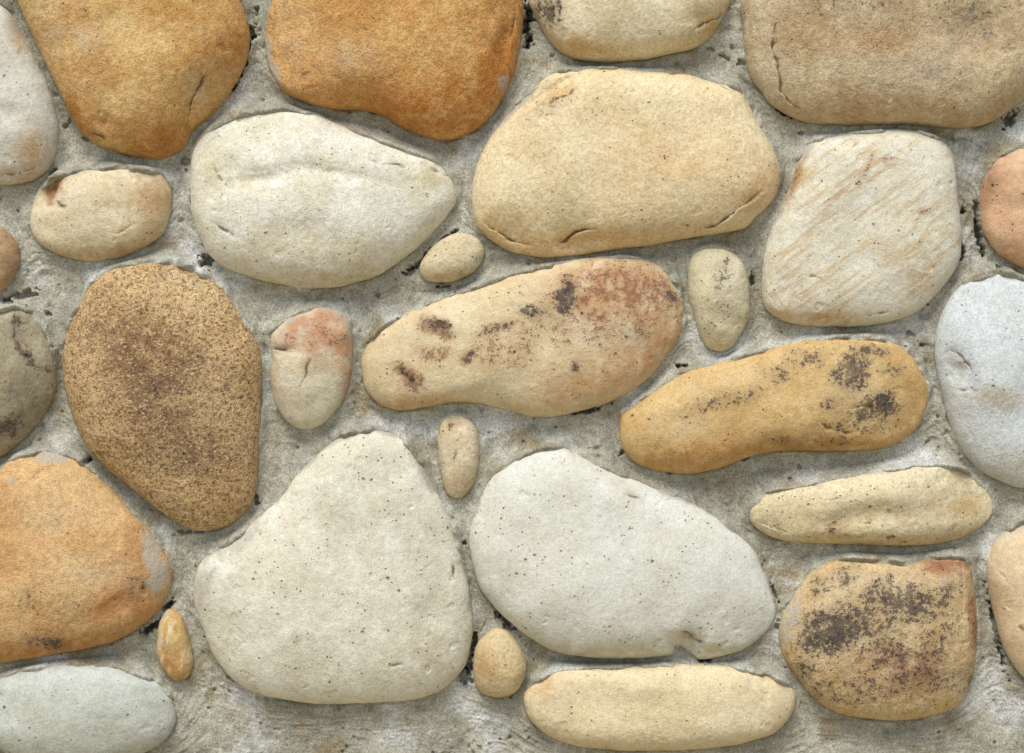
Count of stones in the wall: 30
